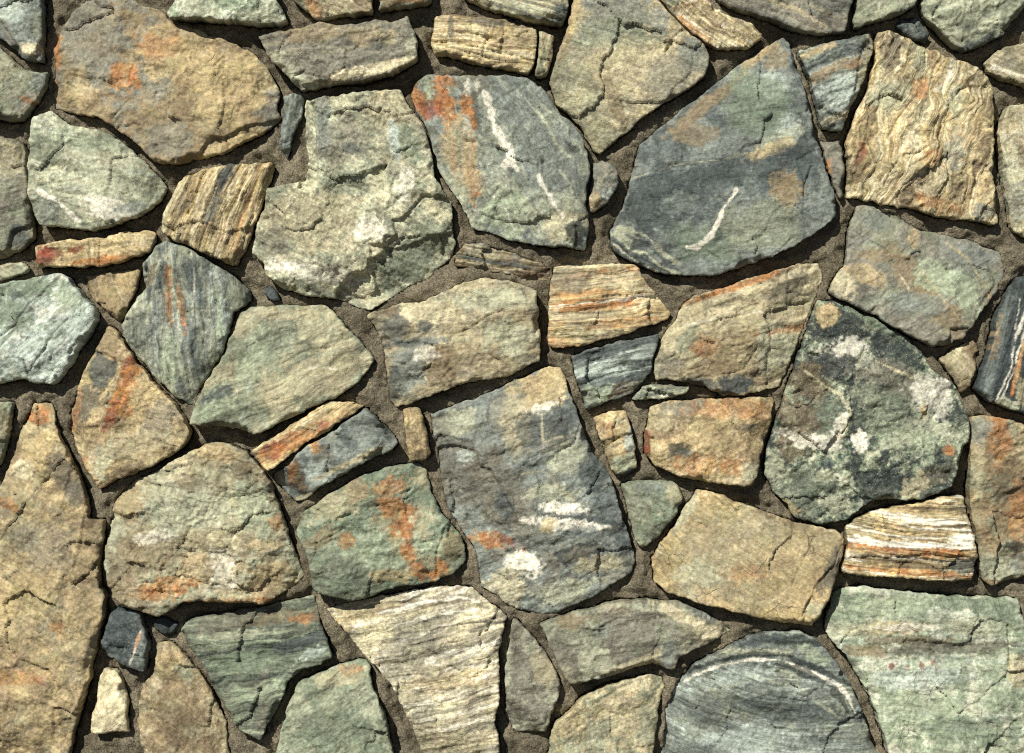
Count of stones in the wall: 73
